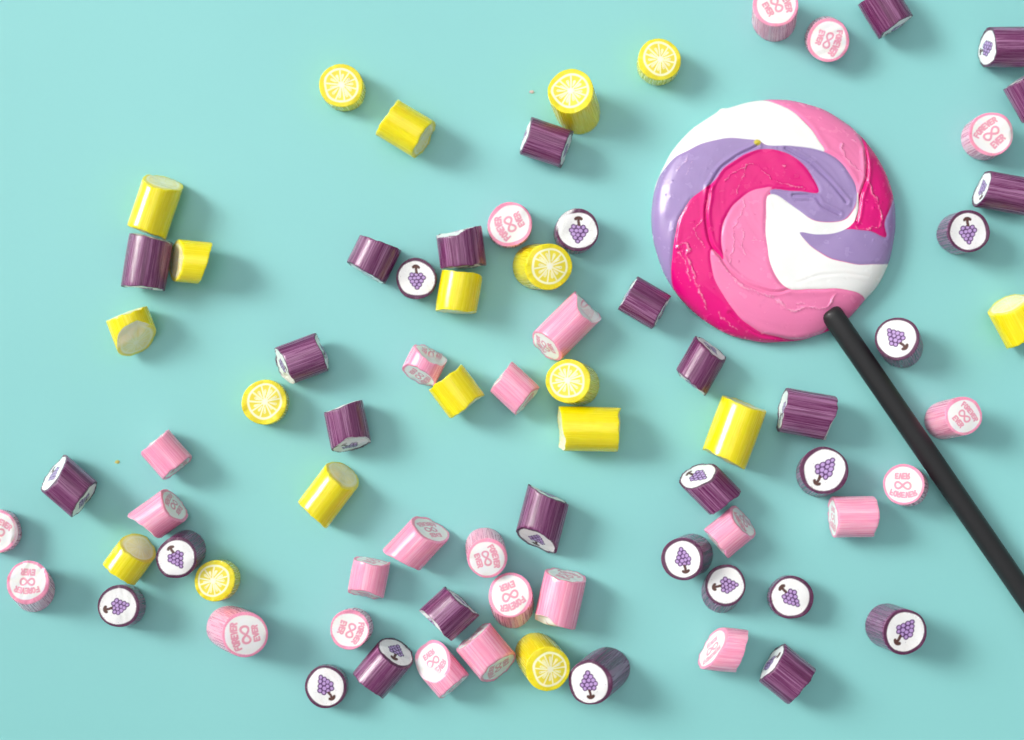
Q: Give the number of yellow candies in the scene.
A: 19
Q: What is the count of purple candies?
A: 32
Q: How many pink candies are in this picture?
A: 25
